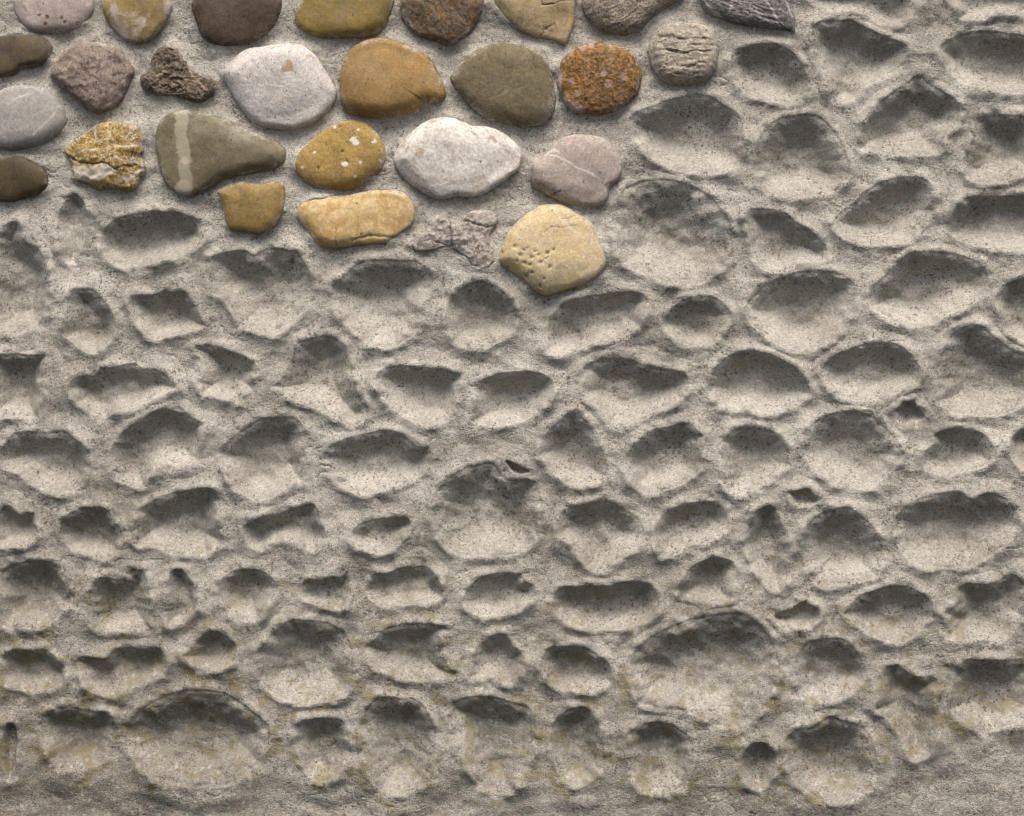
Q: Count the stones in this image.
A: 27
